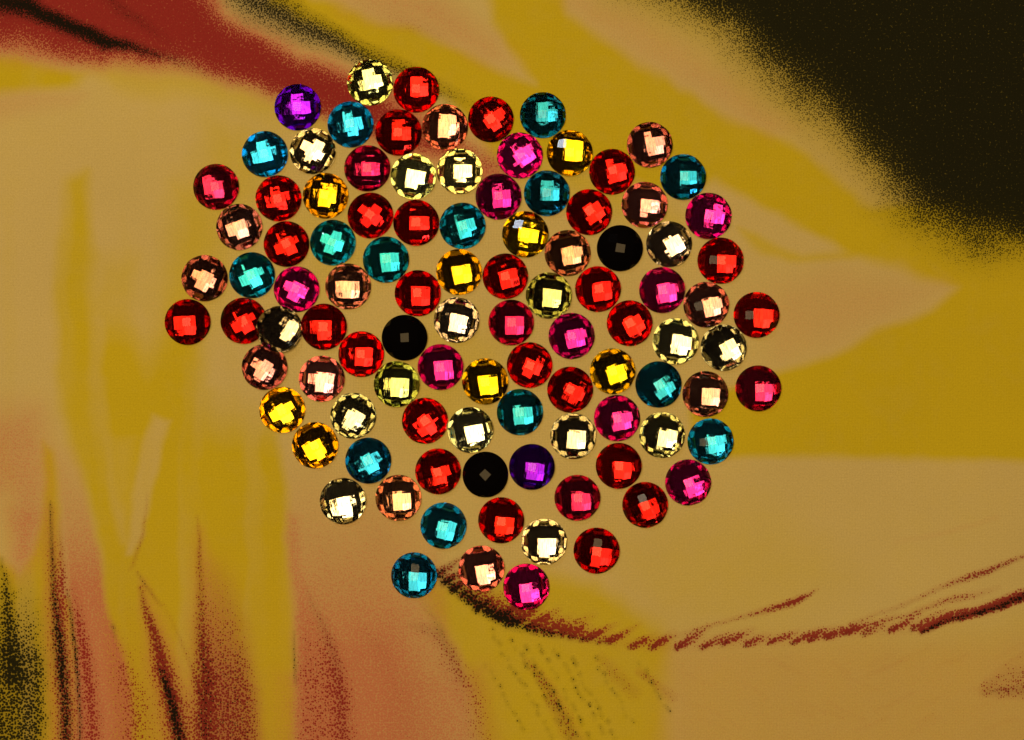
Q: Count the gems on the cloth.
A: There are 100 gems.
